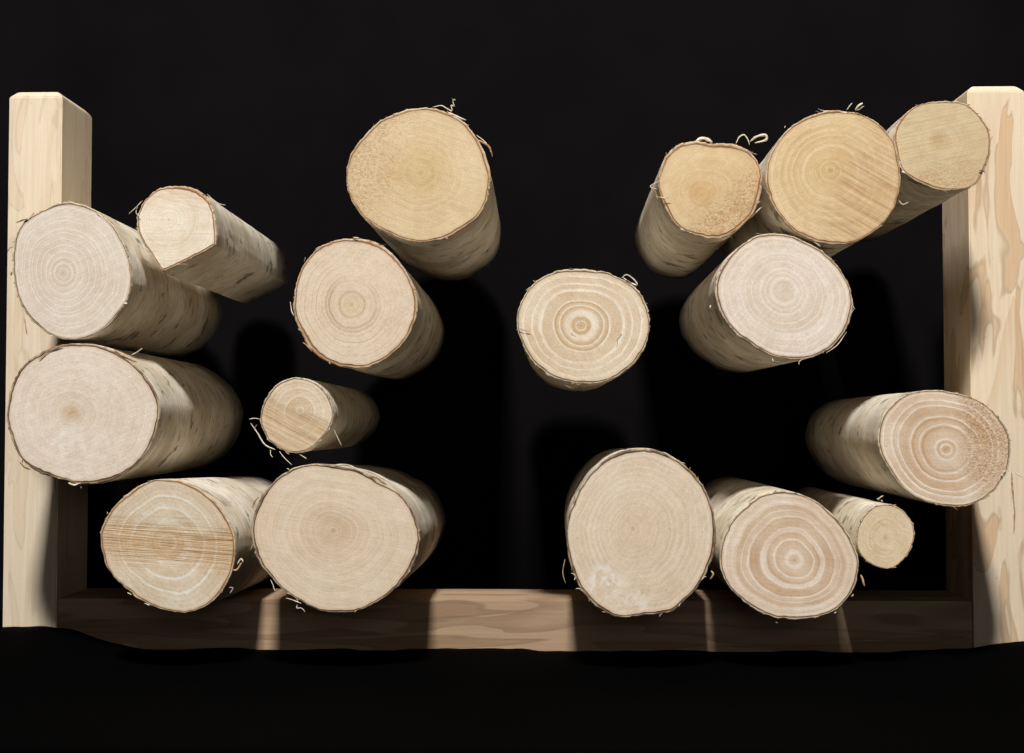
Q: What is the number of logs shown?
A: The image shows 17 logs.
